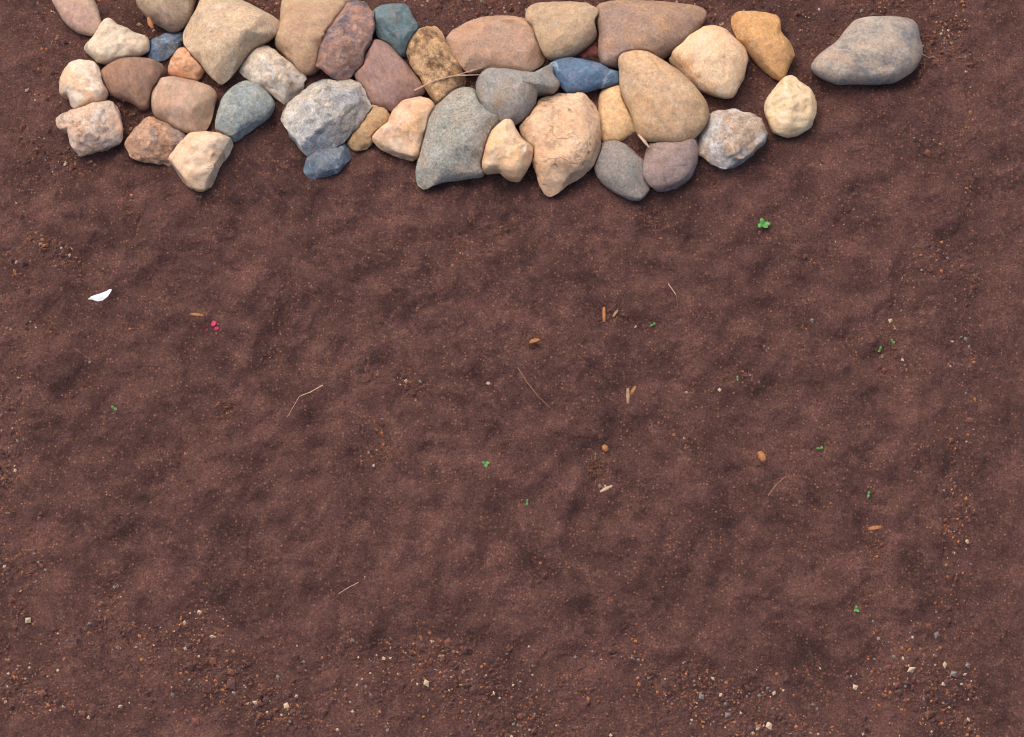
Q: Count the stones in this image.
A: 41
